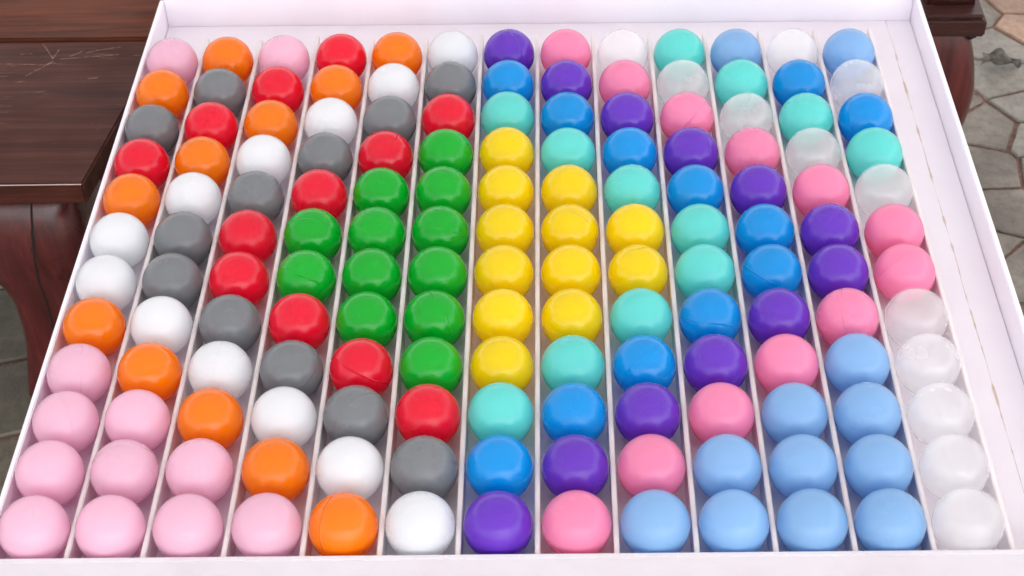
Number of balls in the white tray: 156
